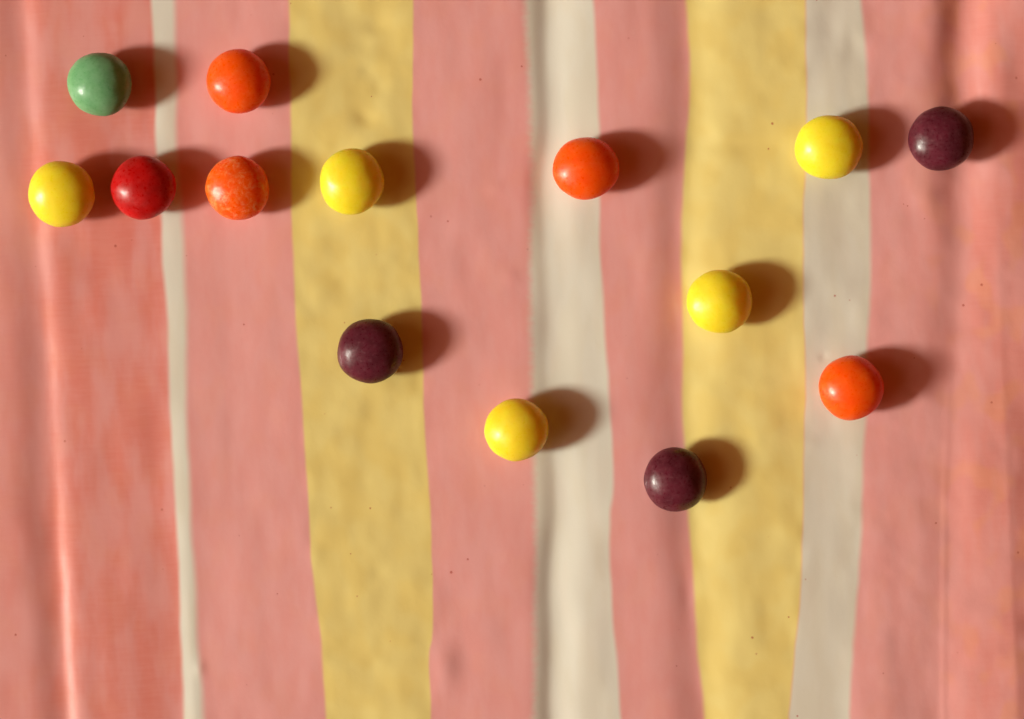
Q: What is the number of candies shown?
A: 14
